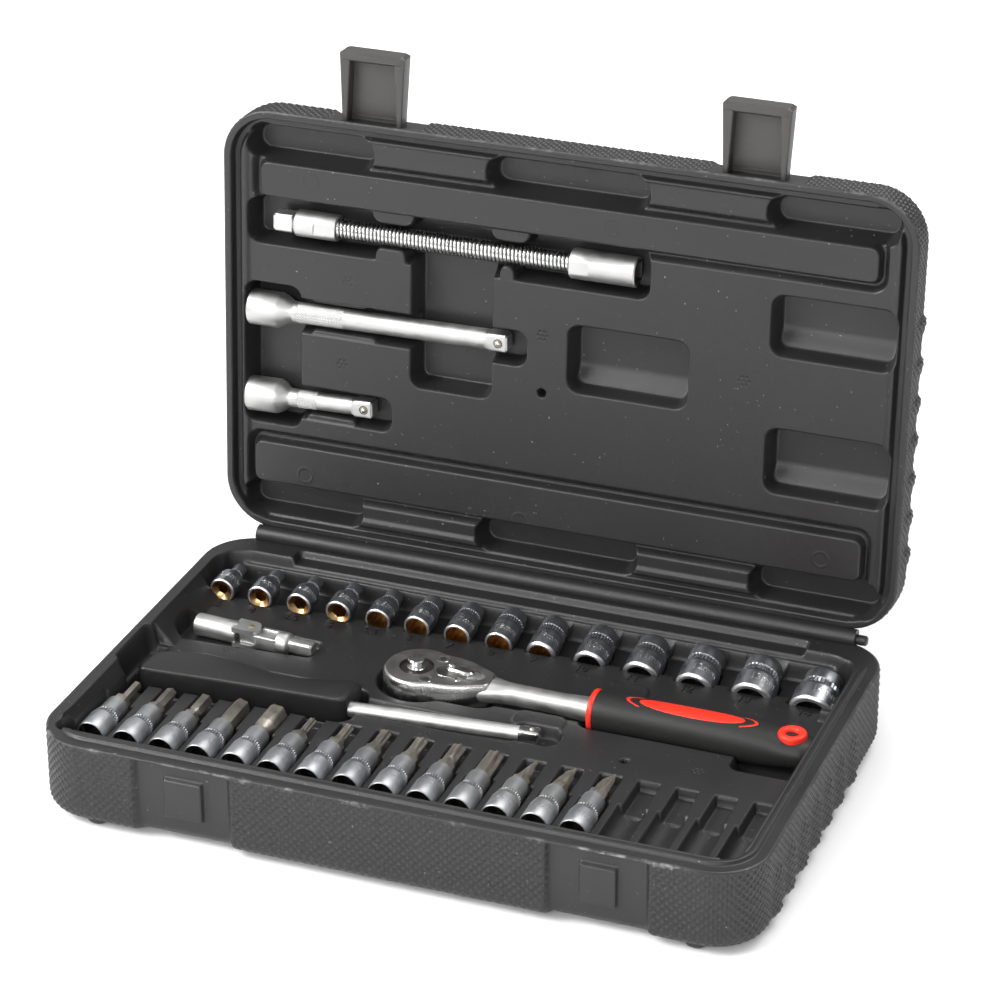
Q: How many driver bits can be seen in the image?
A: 14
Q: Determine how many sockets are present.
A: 14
